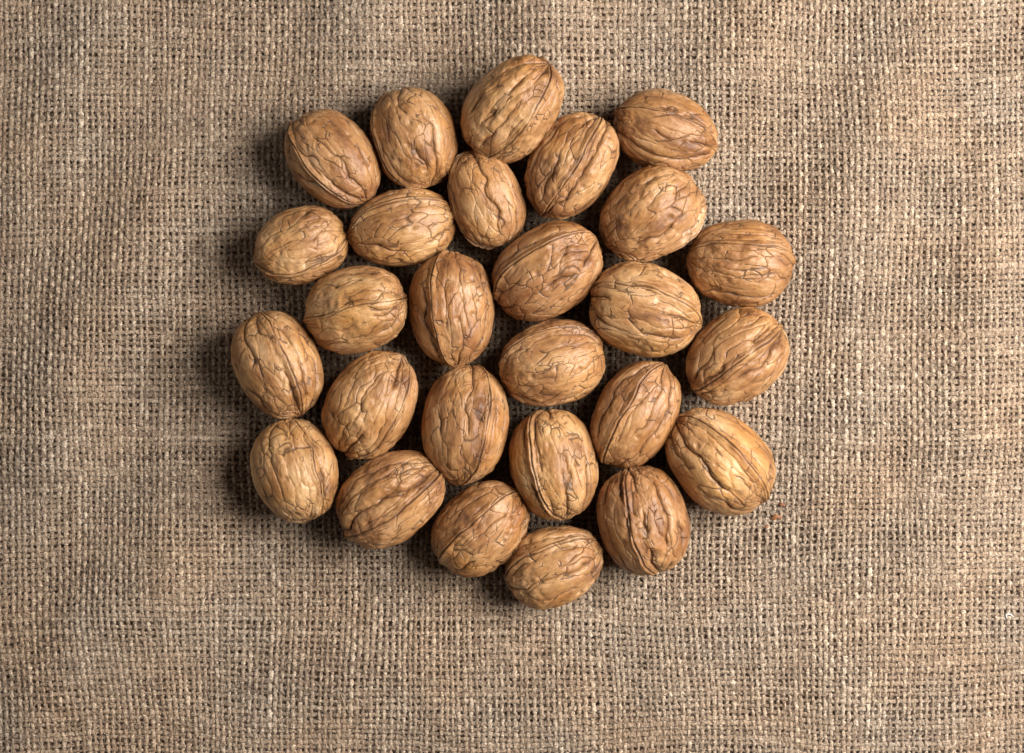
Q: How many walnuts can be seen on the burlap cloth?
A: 27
